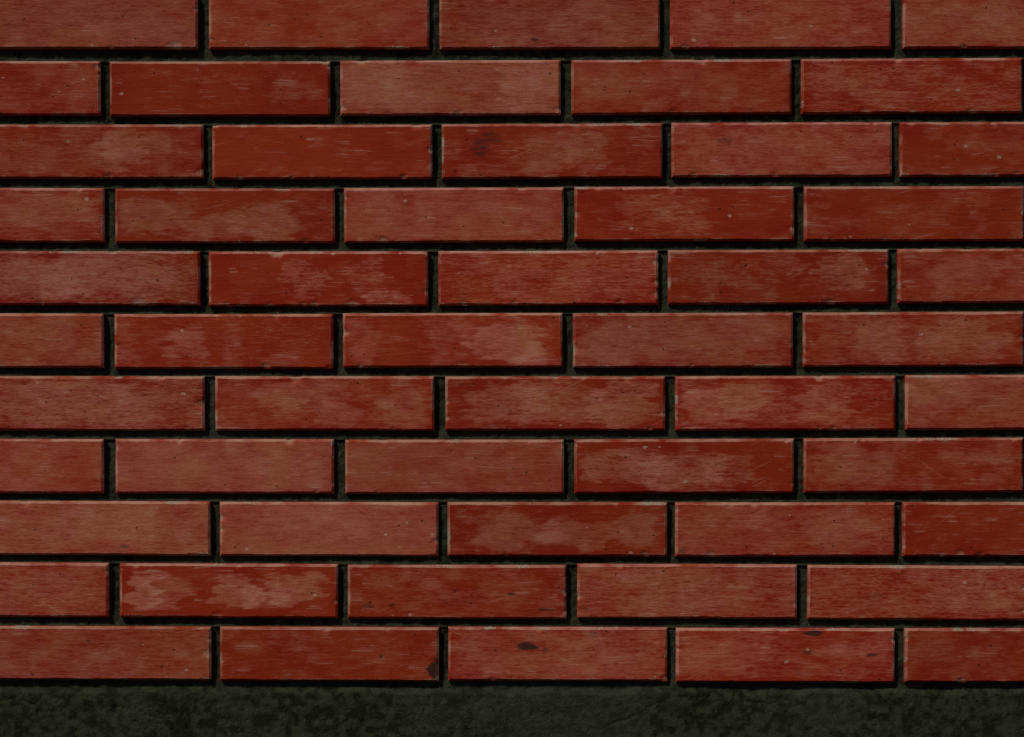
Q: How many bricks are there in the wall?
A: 55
